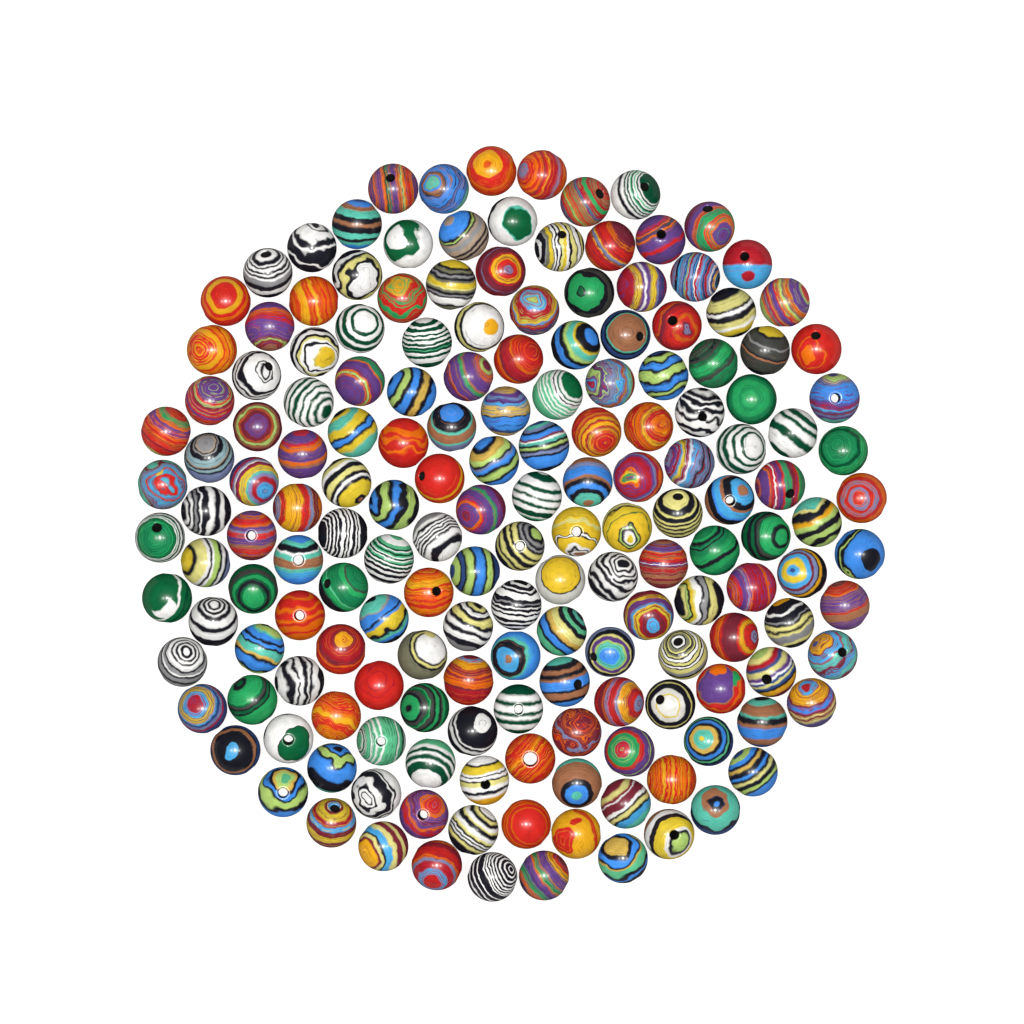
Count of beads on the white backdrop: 172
